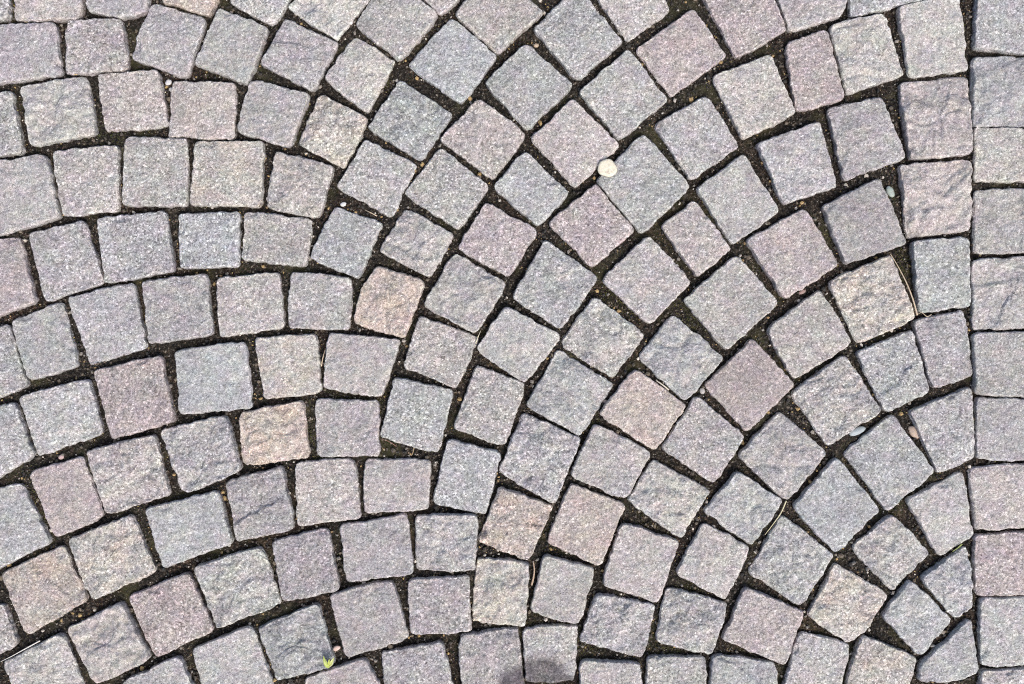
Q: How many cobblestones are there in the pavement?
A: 167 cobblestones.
